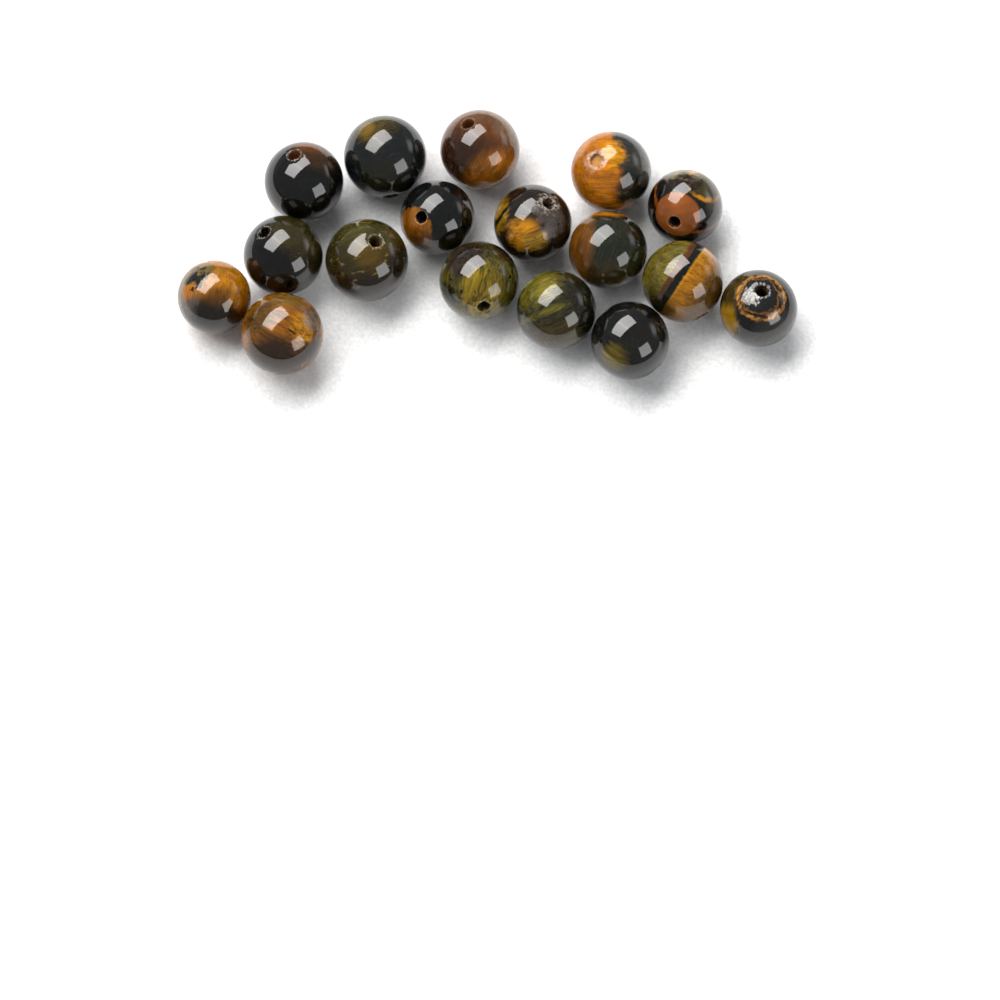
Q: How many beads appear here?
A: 17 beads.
